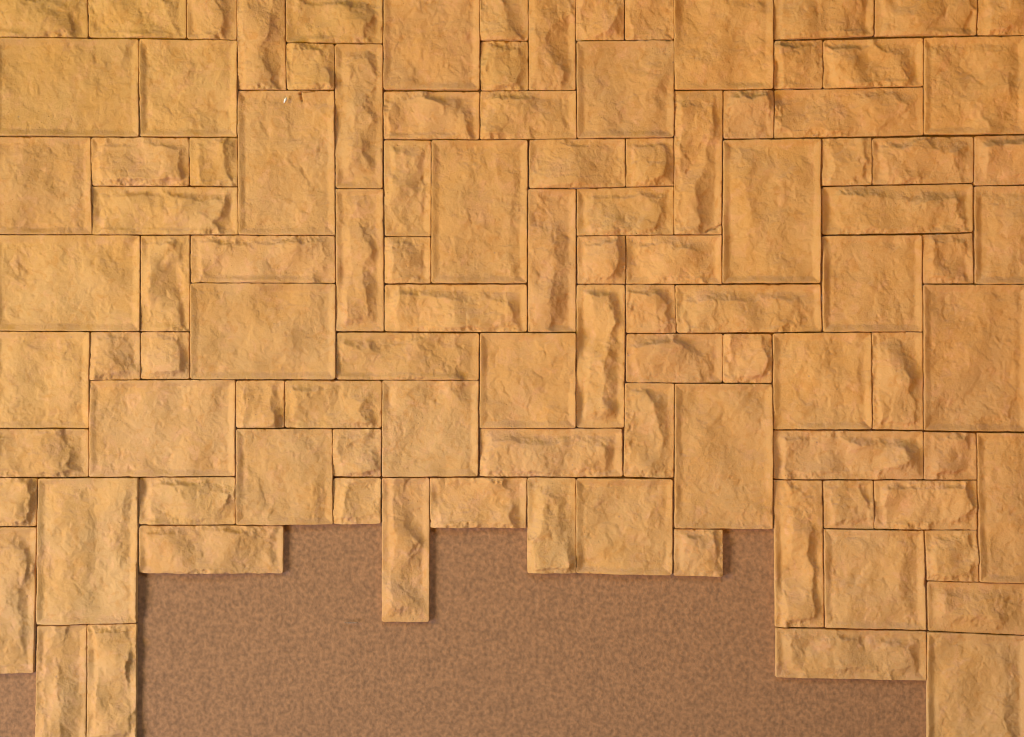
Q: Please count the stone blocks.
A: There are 103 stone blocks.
